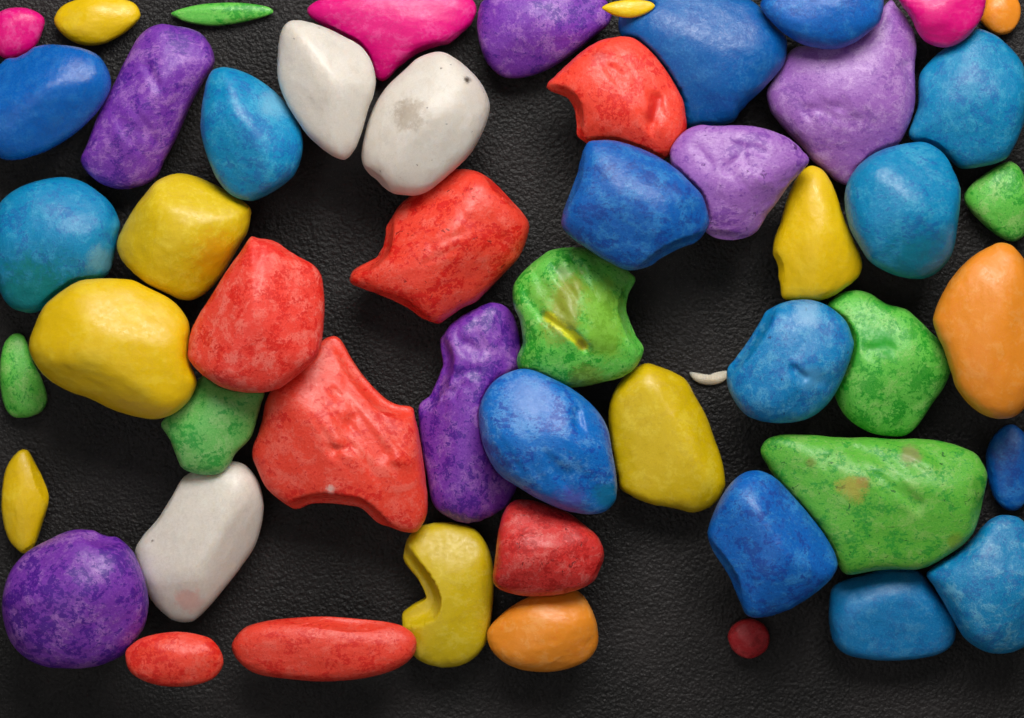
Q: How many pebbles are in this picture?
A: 53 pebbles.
